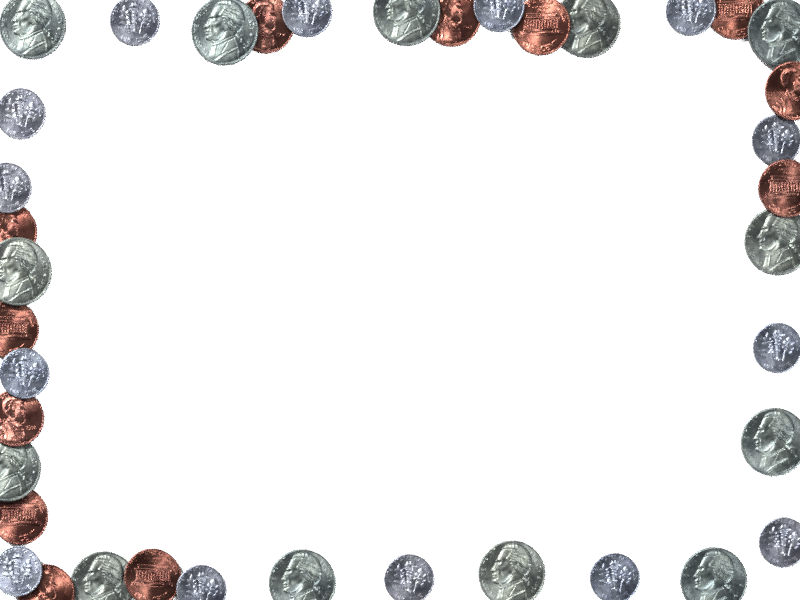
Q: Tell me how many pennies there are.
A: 12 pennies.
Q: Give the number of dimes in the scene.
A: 14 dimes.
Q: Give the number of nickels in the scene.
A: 13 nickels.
